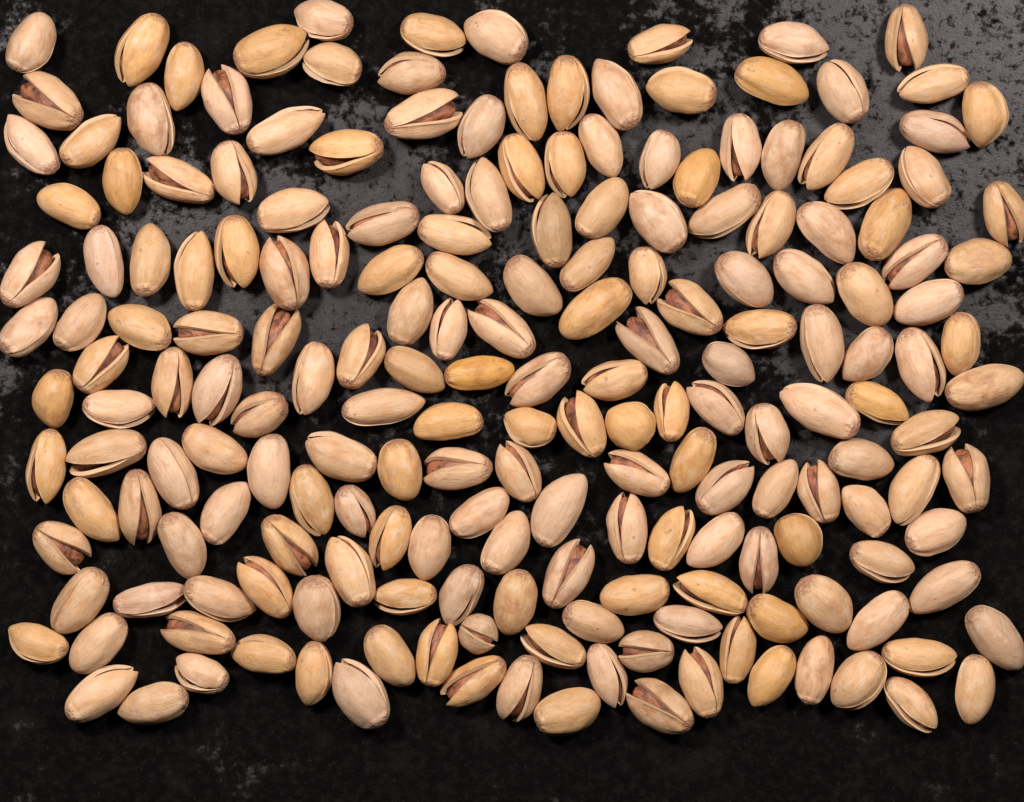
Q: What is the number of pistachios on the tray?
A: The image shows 200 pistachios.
